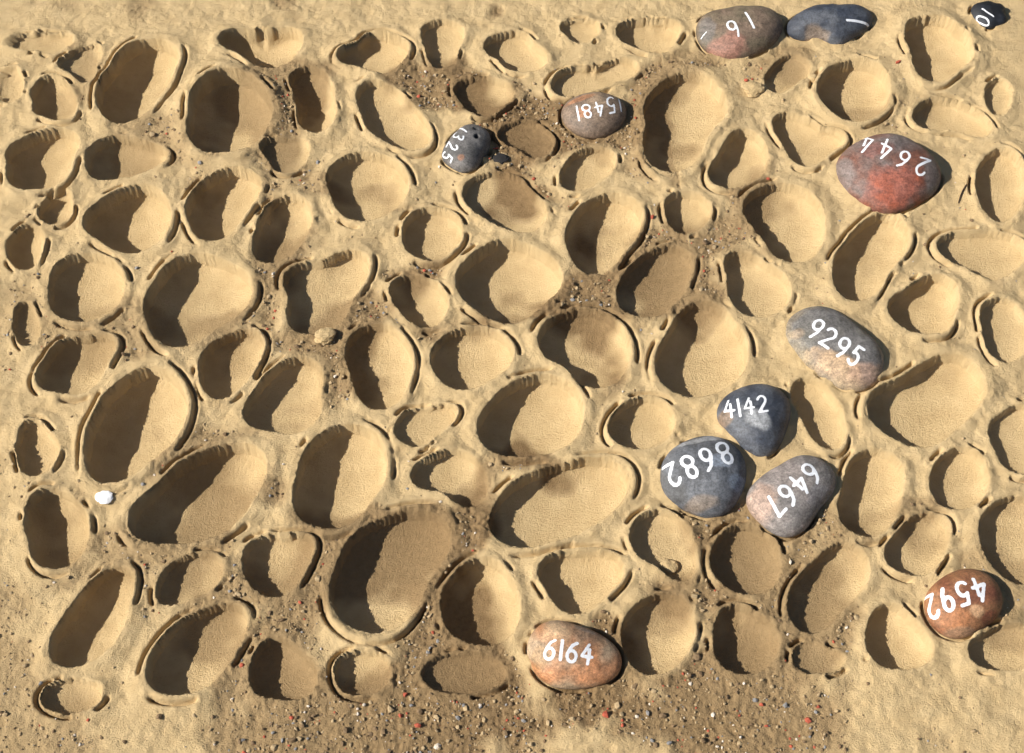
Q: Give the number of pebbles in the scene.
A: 12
